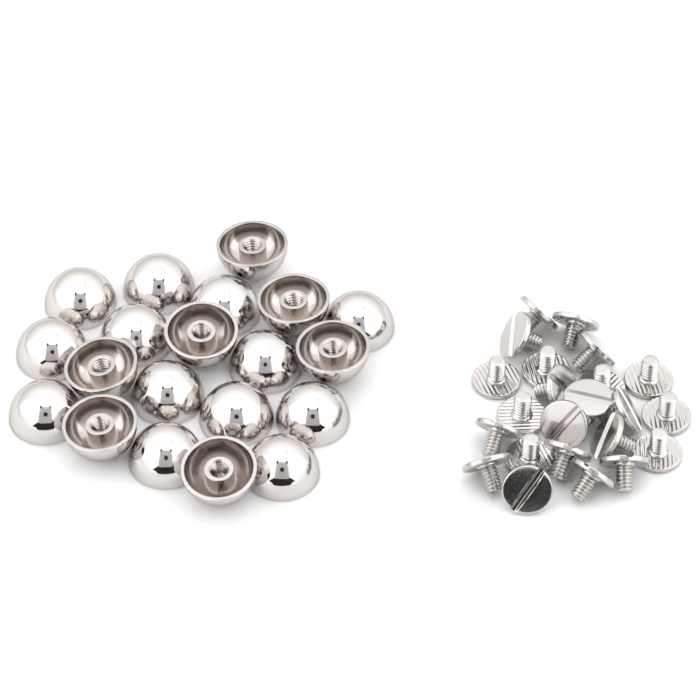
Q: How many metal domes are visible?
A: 20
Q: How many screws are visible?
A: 23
